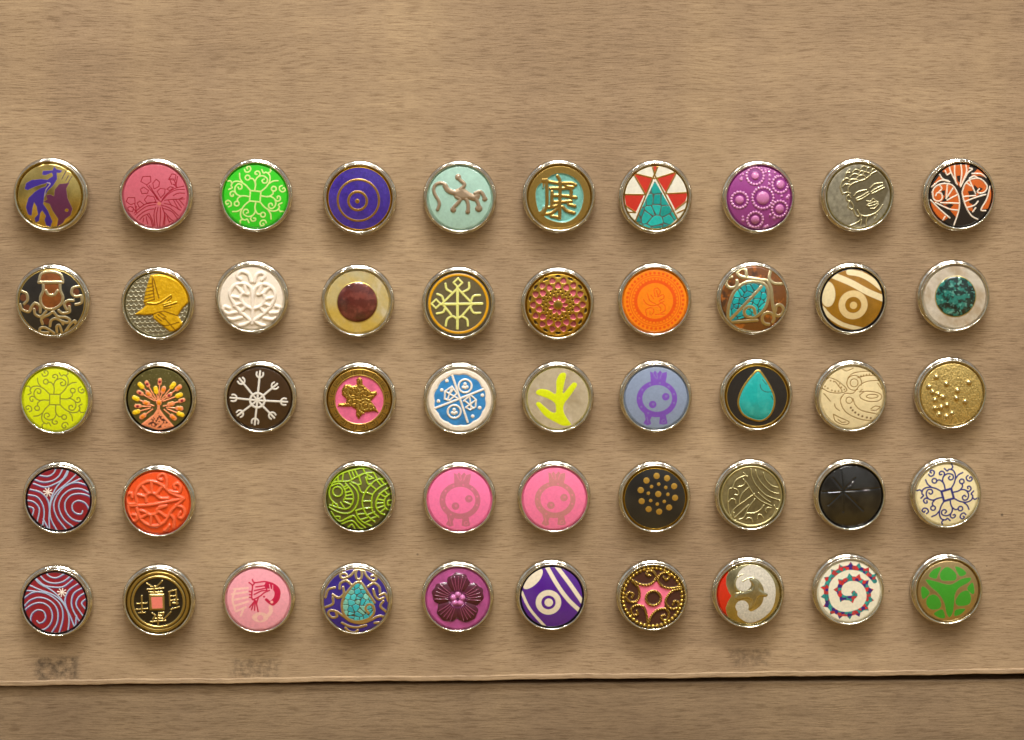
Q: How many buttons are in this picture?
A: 49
